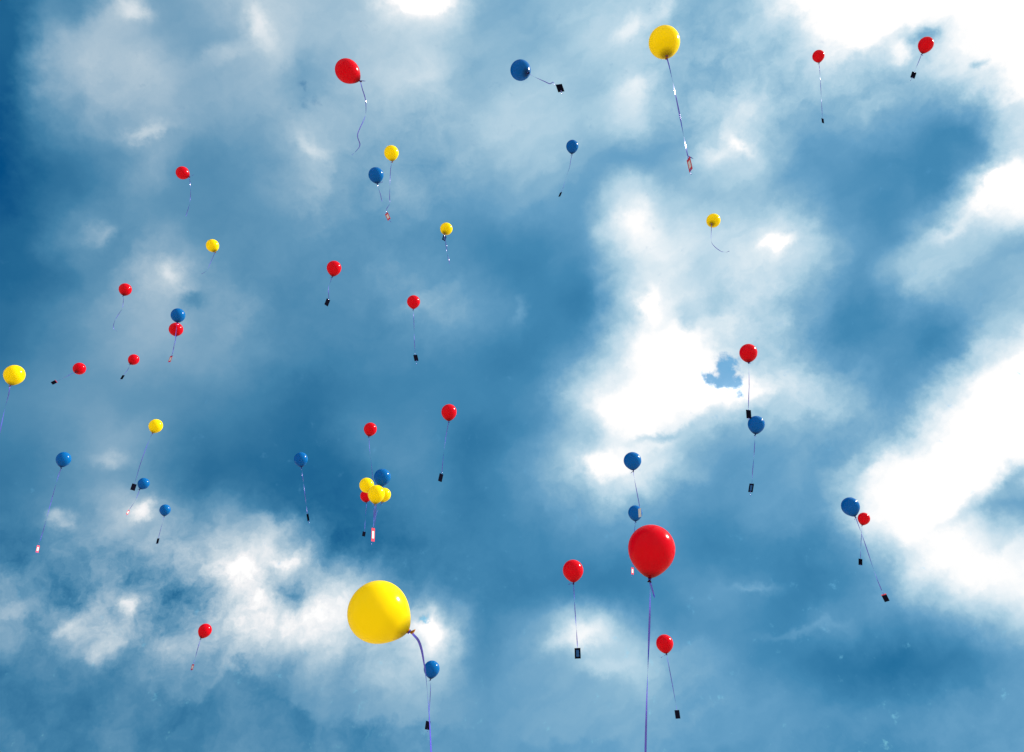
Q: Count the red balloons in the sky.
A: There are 19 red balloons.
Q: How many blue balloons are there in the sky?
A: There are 14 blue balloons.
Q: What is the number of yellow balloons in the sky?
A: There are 11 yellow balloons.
